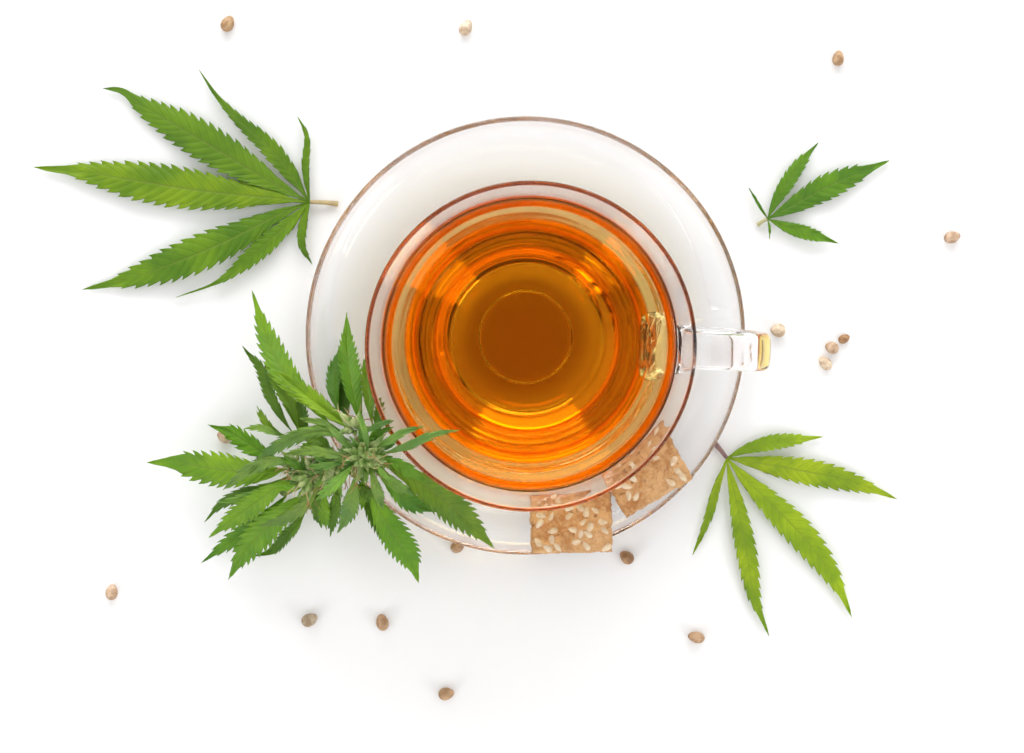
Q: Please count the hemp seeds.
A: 16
